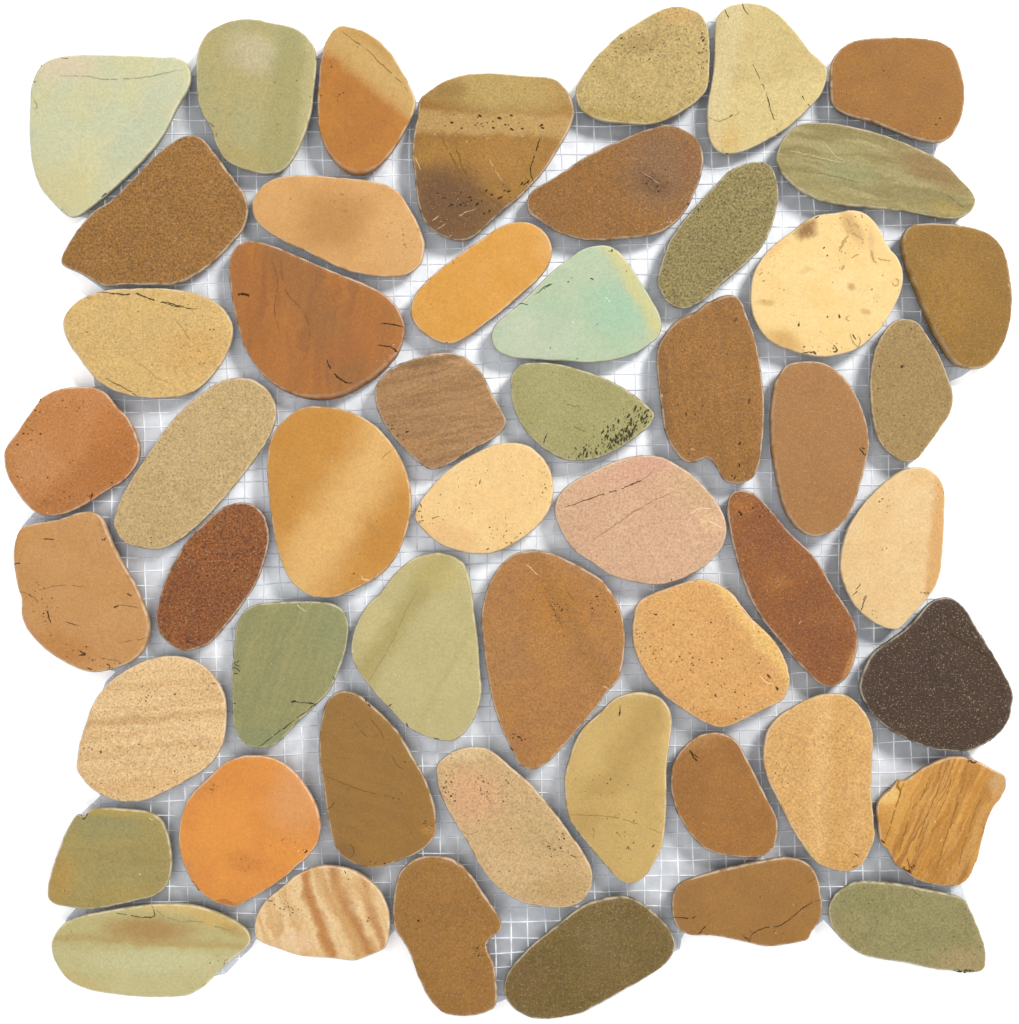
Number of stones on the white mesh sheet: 52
